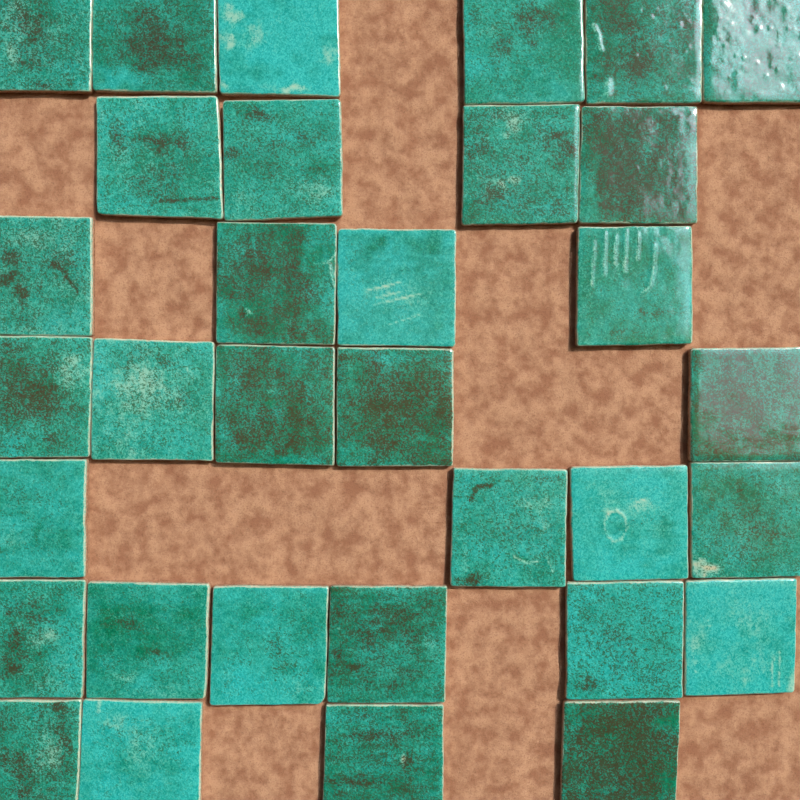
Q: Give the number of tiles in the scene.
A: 33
